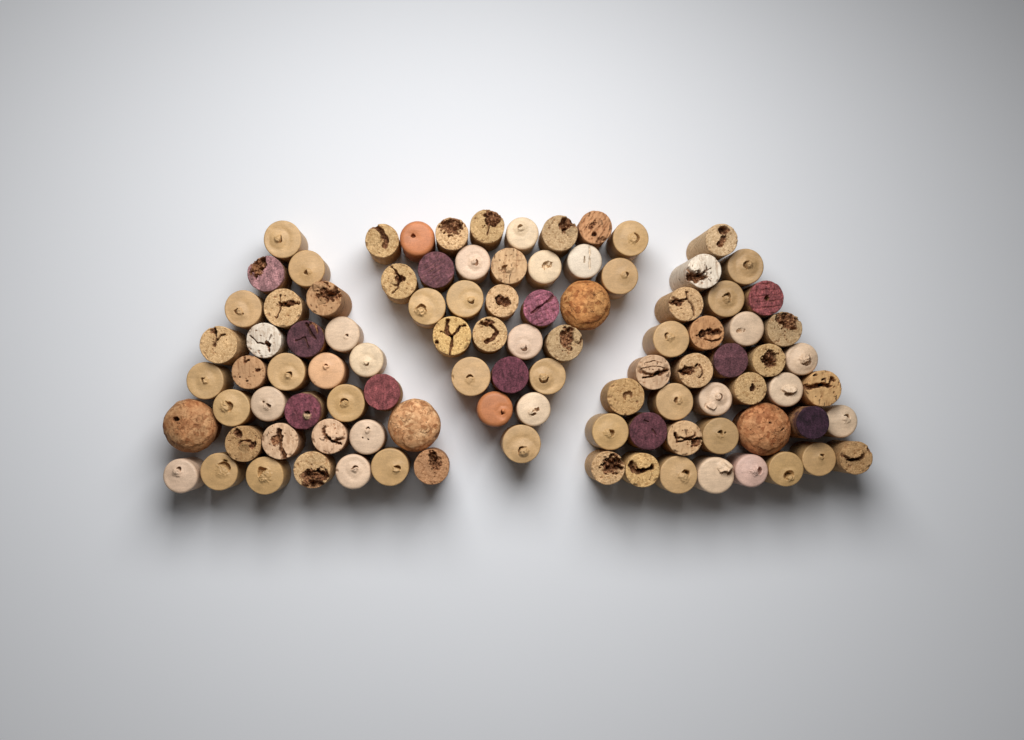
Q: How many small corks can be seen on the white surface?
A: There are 95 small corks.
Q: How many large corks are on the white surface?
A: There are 4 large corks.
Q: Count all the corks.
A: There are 99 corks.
